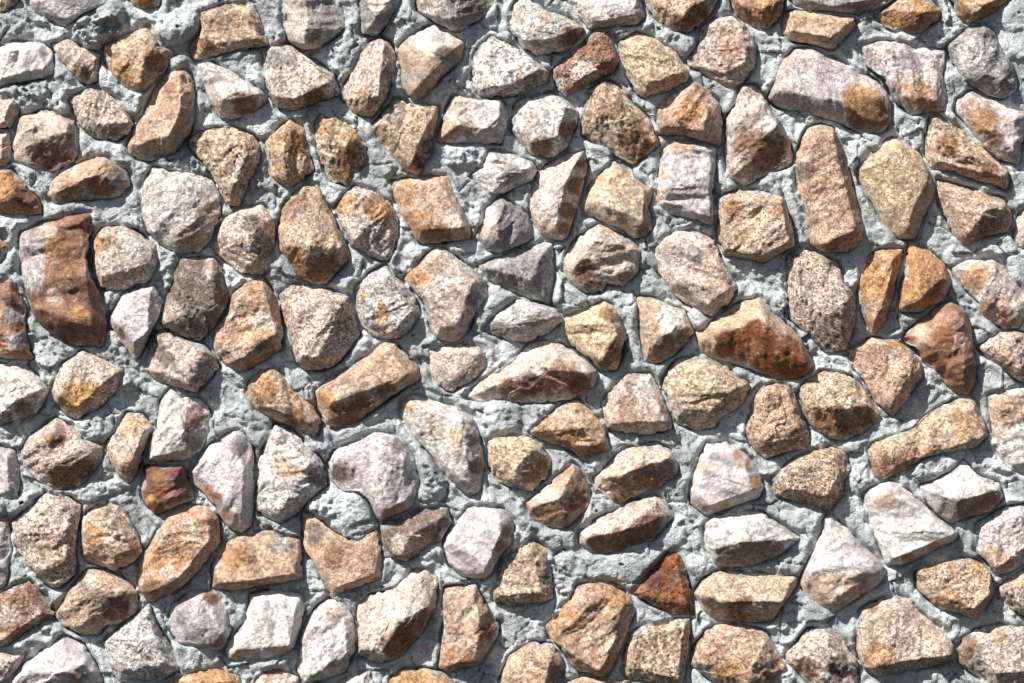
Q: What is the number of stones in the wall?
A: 155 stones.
